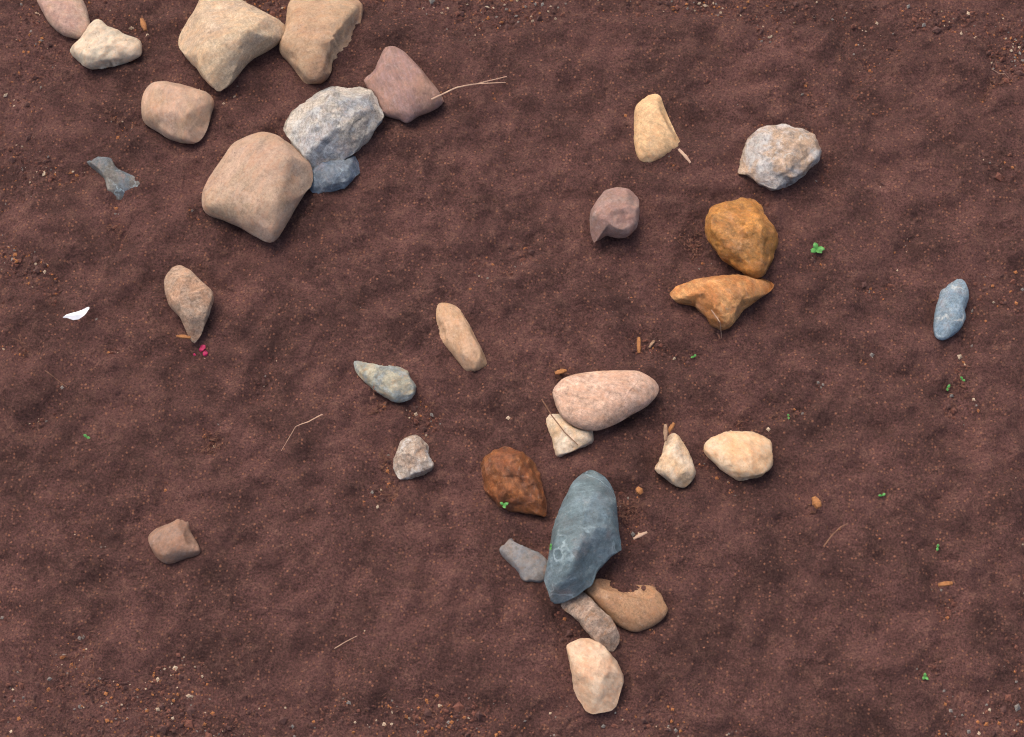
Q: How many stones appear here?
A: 31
